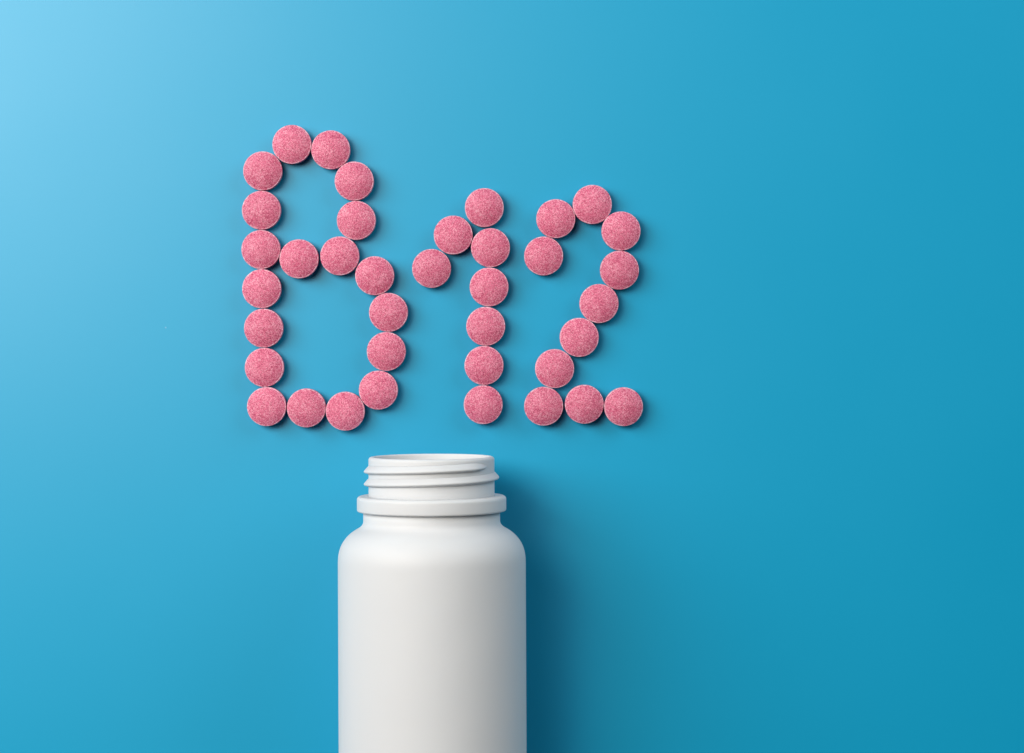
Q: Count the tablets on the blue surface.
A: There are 38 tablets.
